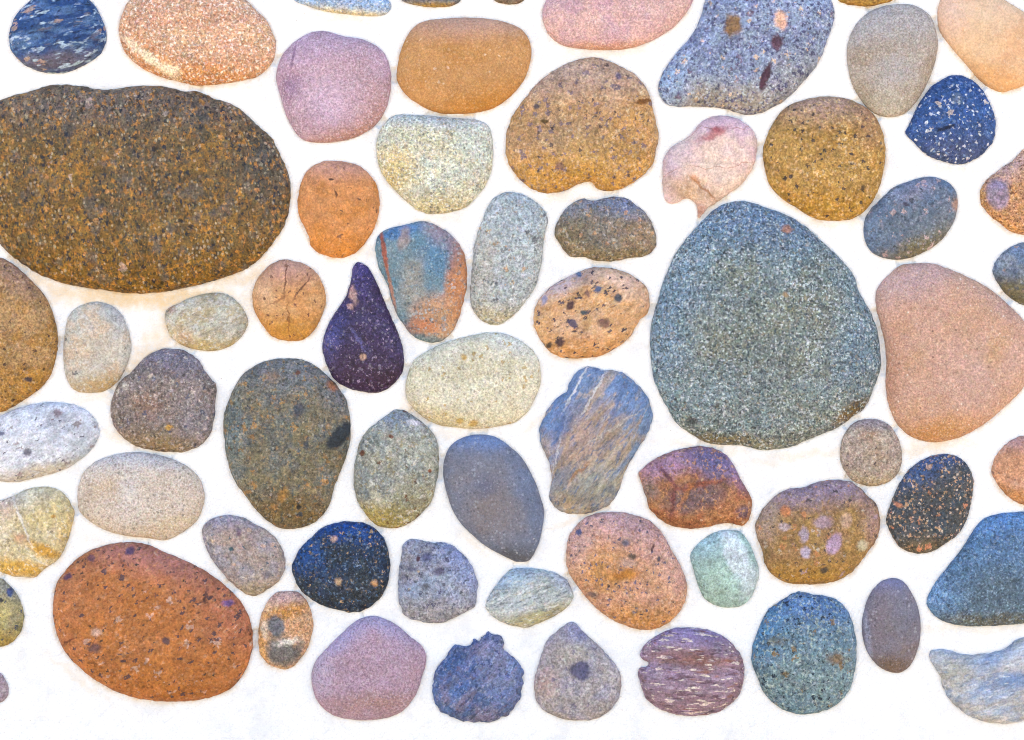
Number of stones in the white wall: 65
